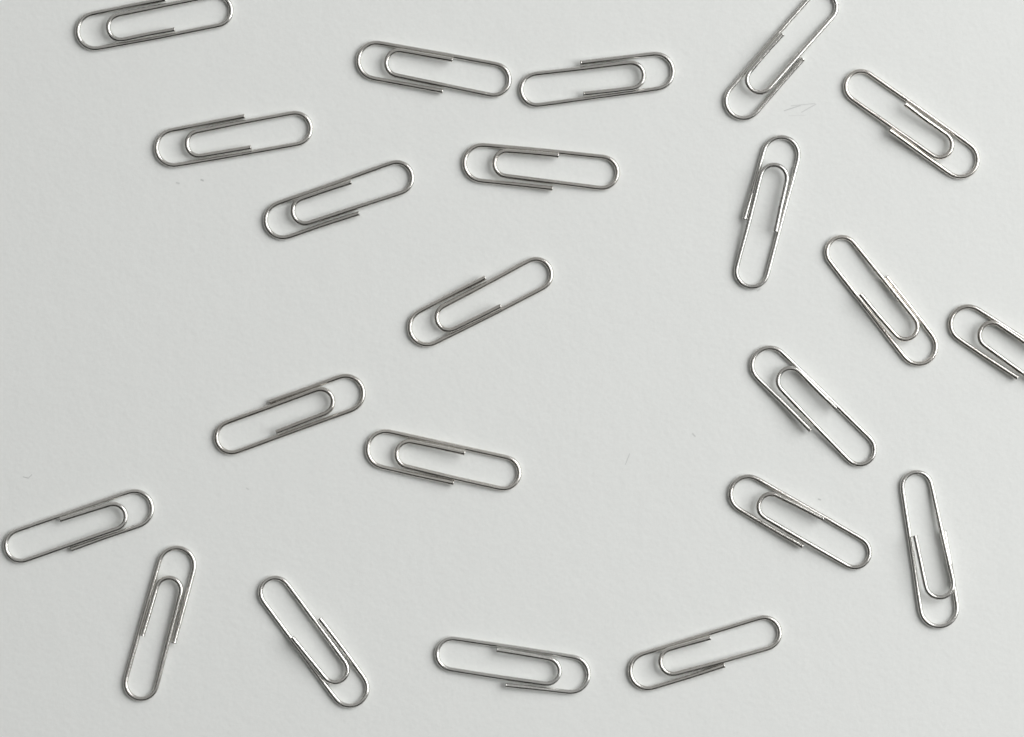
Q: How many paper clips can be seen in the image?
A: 22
